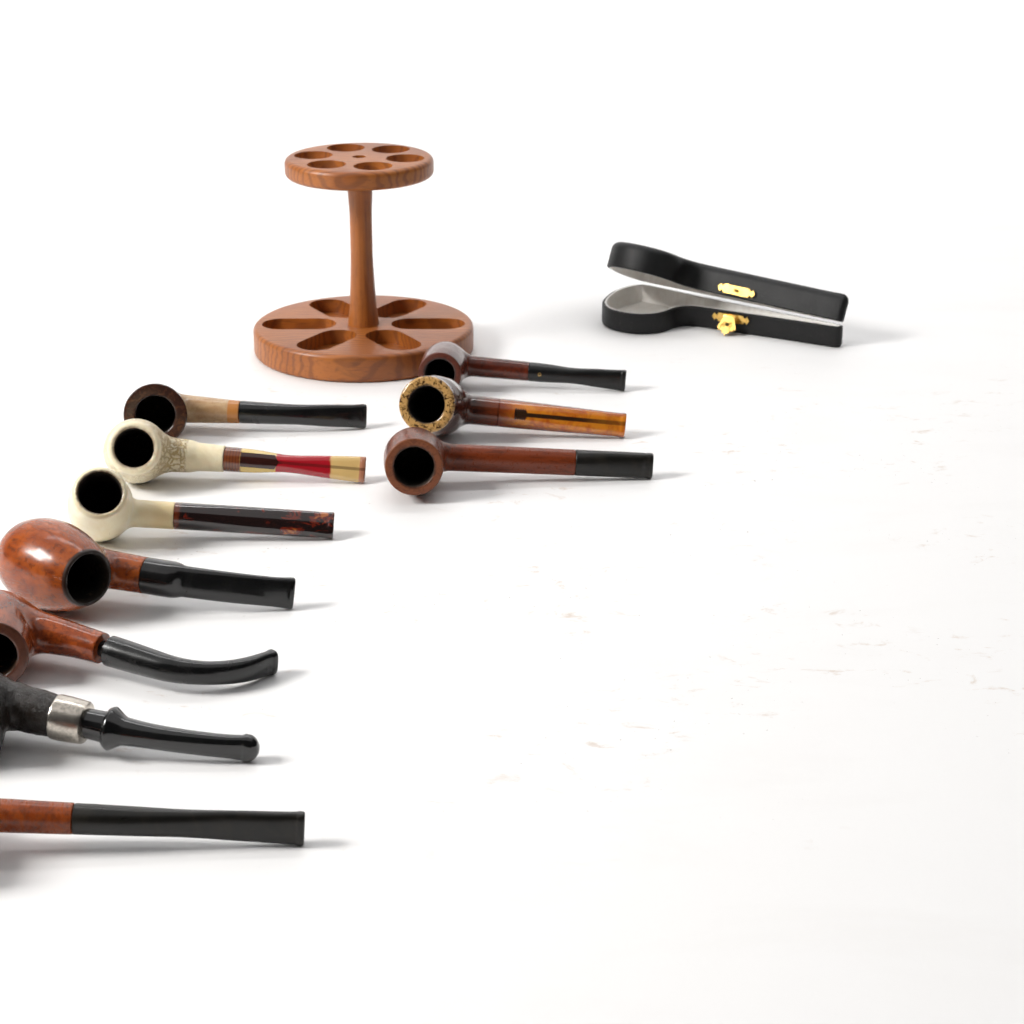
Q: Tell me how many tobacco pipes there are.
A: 10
